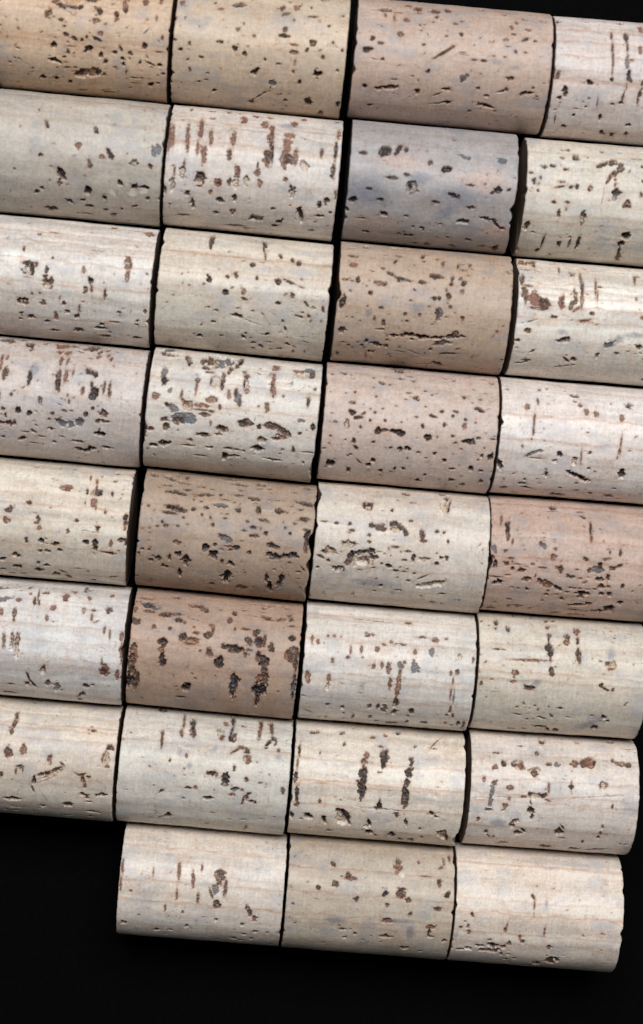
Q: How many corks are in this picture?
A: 31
